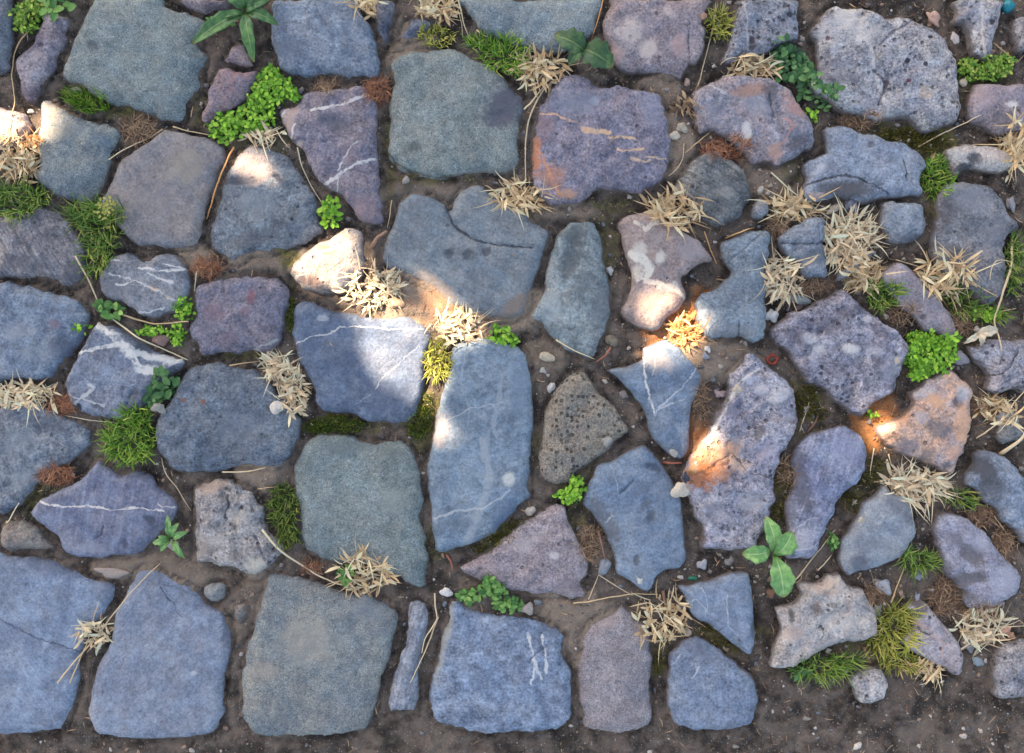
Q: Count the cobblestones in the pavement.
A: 78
